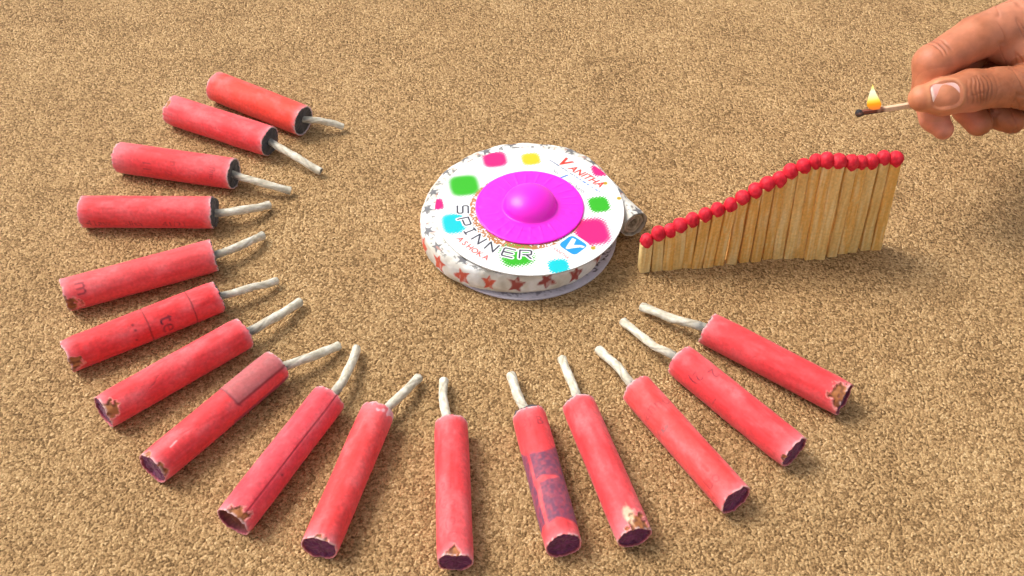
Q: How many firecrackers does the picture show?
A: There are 16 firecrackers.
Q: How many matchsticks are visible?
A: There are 23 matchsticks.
